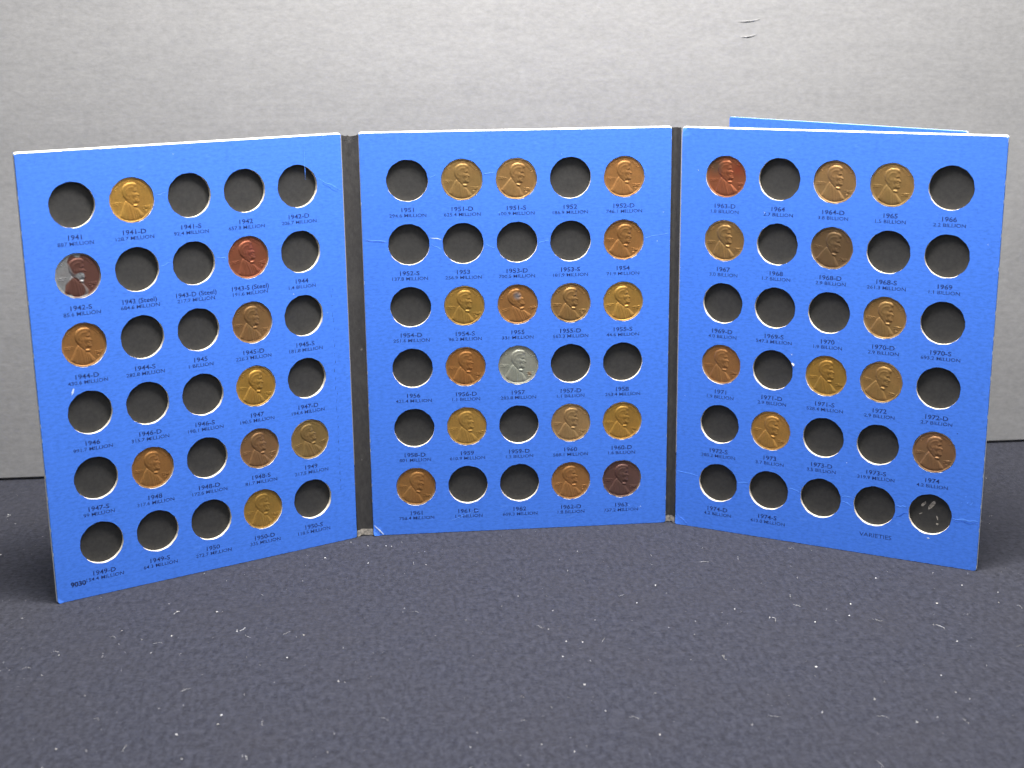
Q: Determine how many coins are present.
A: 37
